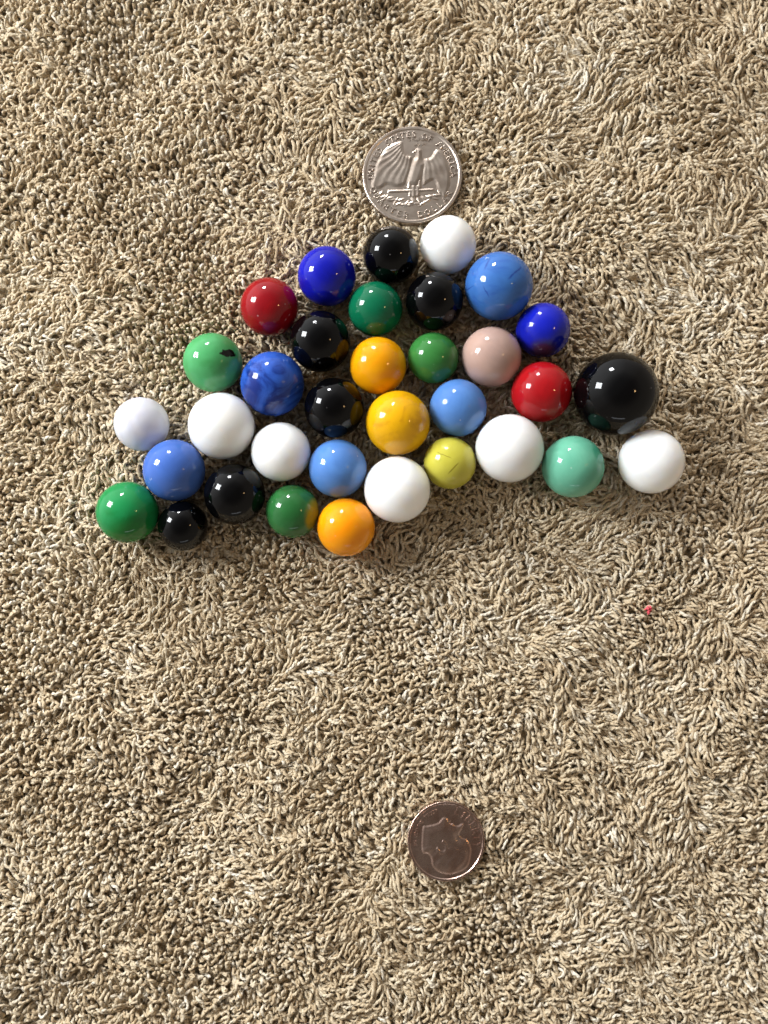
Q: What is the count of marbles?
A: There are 34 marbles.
